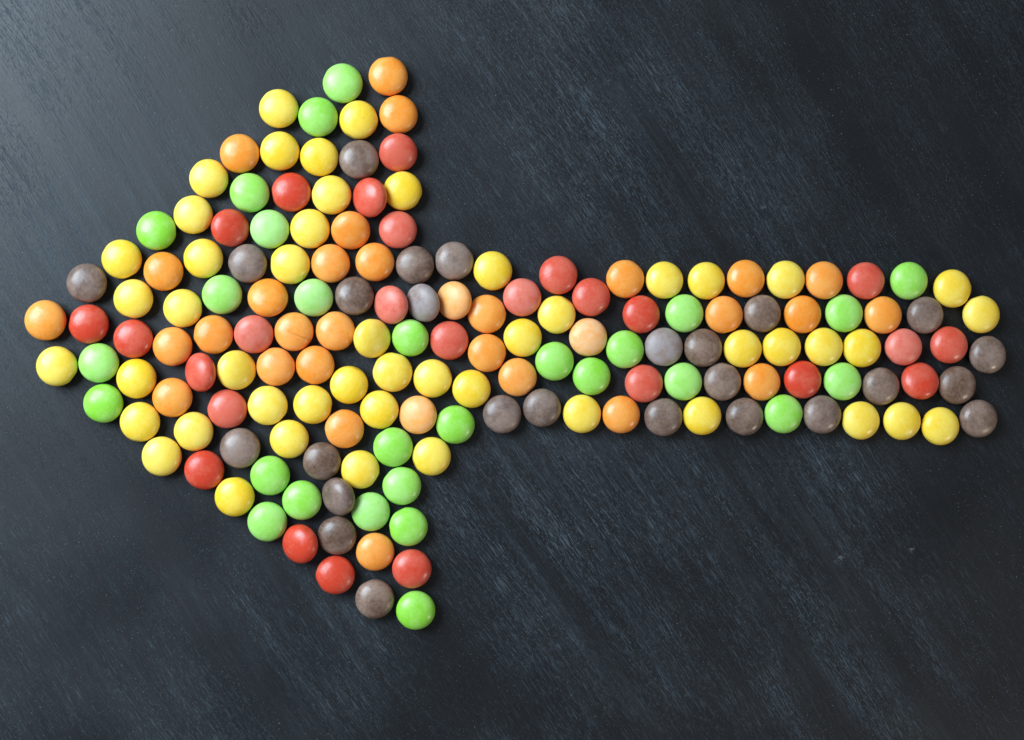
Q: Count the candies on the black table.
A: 161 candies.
